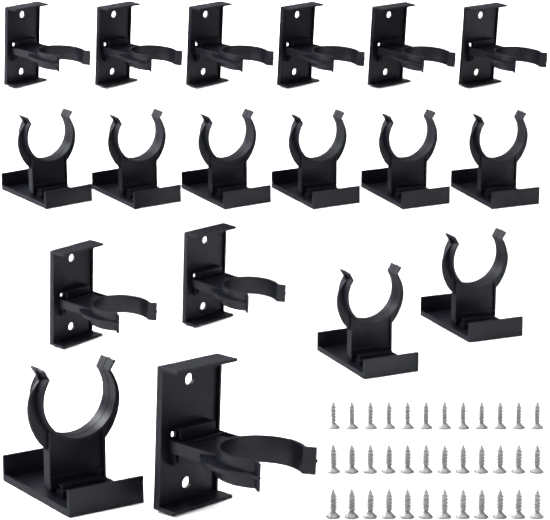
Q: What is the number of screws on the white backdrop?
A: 36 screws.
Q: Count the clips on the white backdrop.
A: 18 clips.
